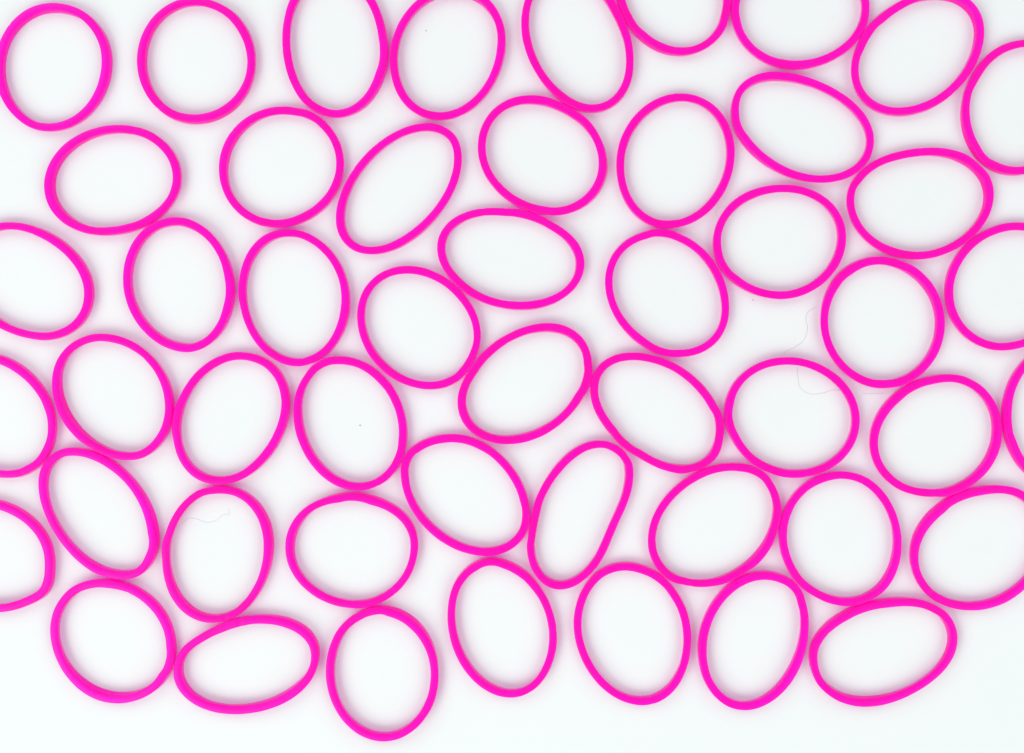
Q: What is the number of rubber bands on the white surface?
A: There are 50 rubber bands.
